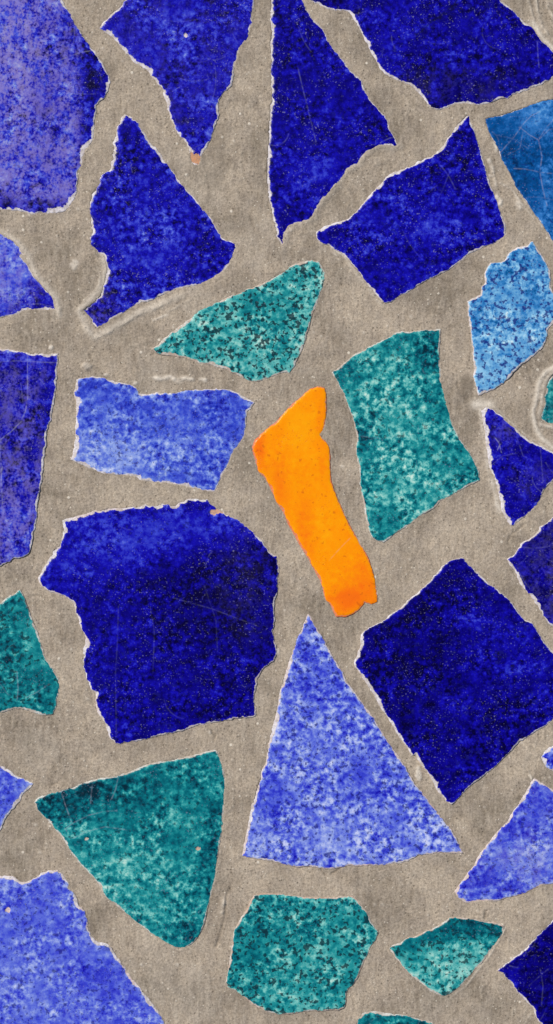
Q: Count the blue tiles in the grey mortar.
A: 21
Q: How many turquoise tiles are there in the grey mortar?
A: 8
